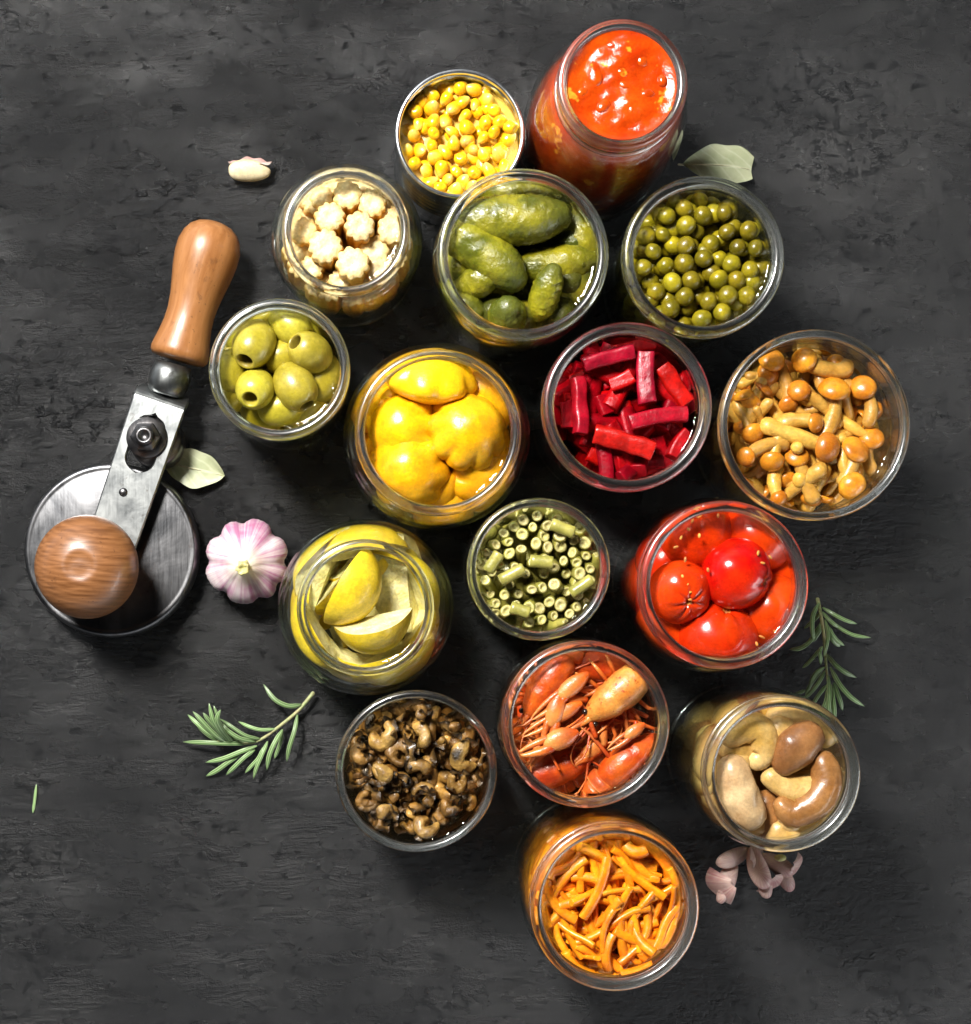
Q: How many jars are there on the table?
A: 15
